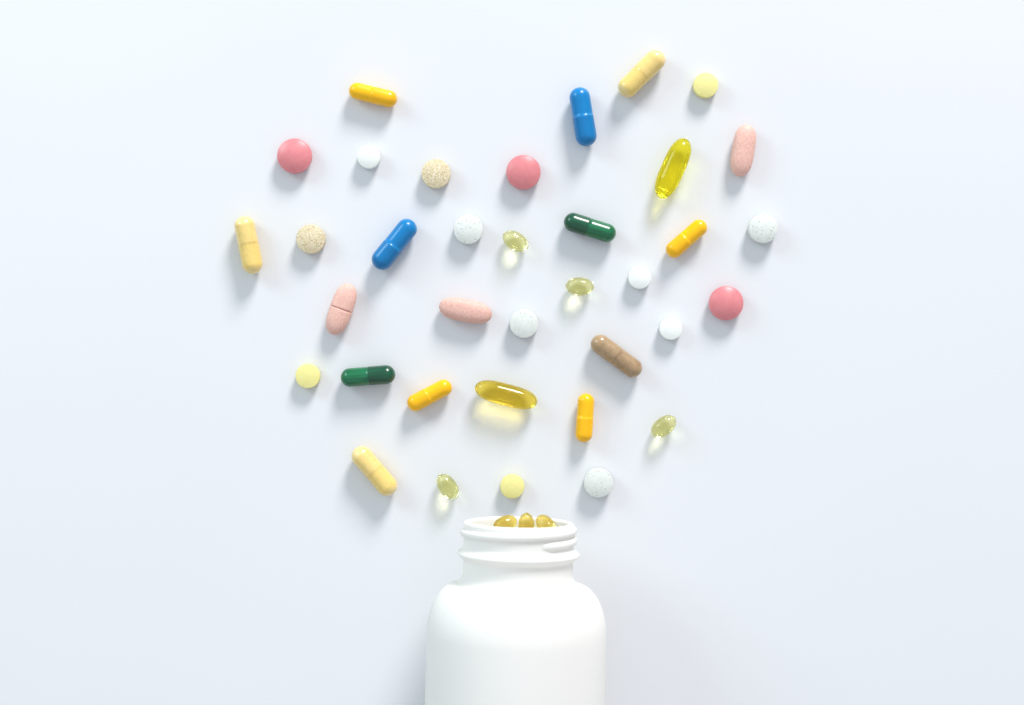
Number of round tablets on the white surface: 15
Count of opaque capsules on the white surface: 12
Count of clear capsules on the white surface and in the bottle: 9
